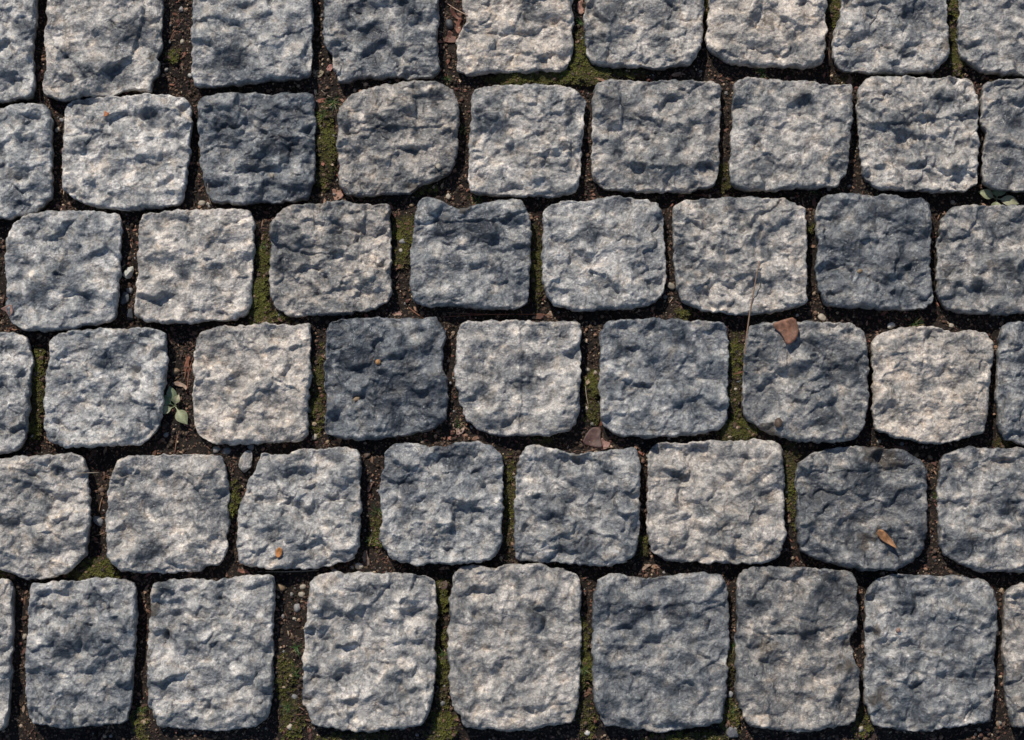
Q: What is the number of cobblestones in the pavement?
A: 52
